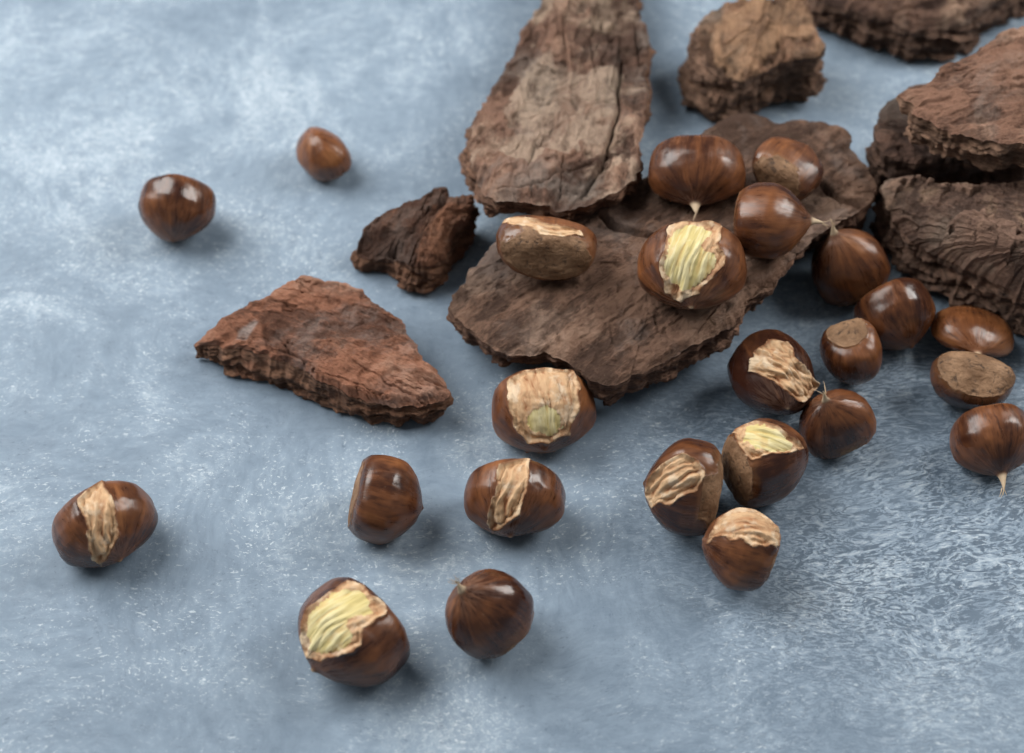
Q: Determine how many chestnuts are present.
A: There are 24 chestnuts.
